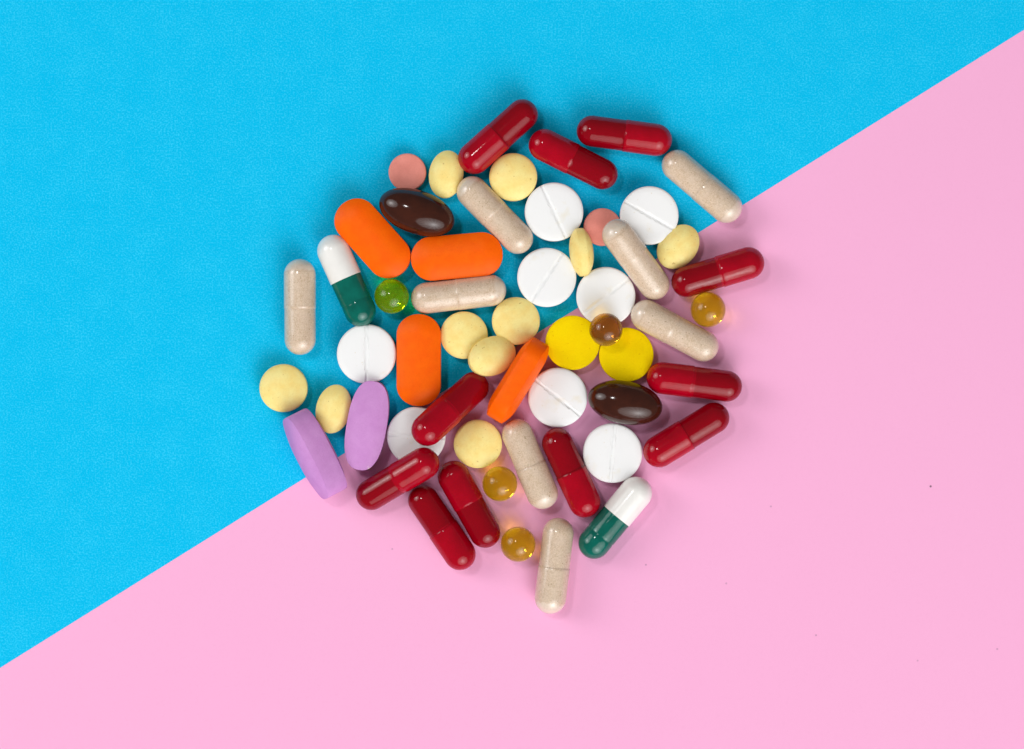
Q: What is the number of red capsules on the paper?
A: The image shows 11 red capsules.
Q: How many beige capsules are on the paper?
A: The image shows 8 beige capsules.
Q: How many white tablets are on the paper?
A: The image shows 8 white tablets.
